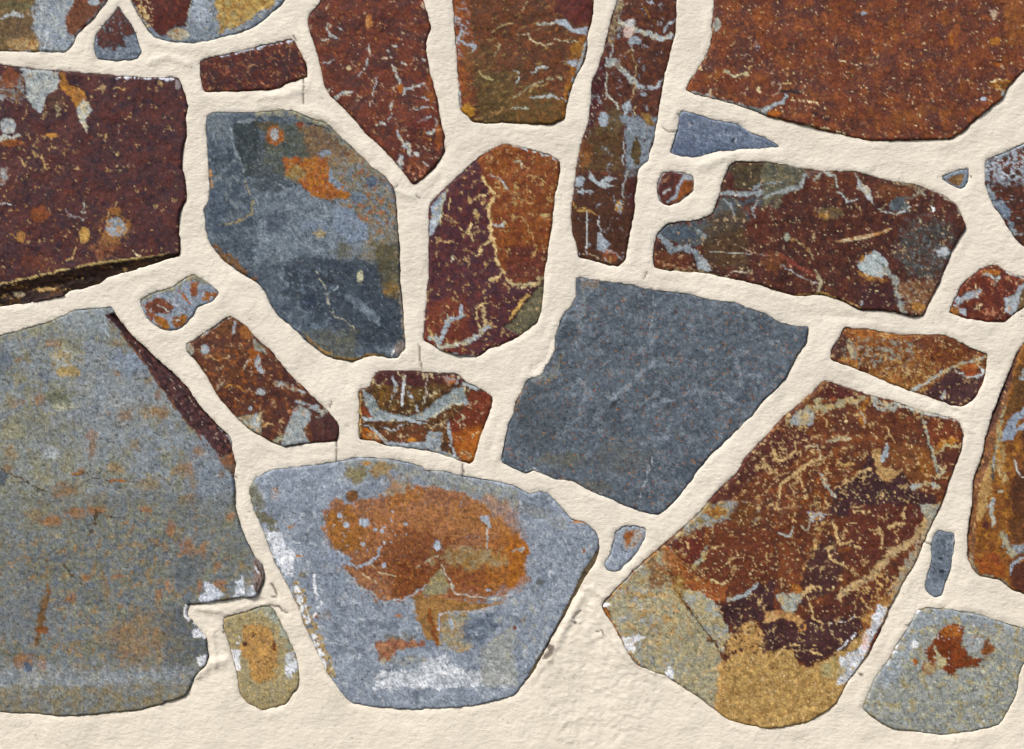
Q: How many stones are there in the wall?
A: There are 30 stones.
